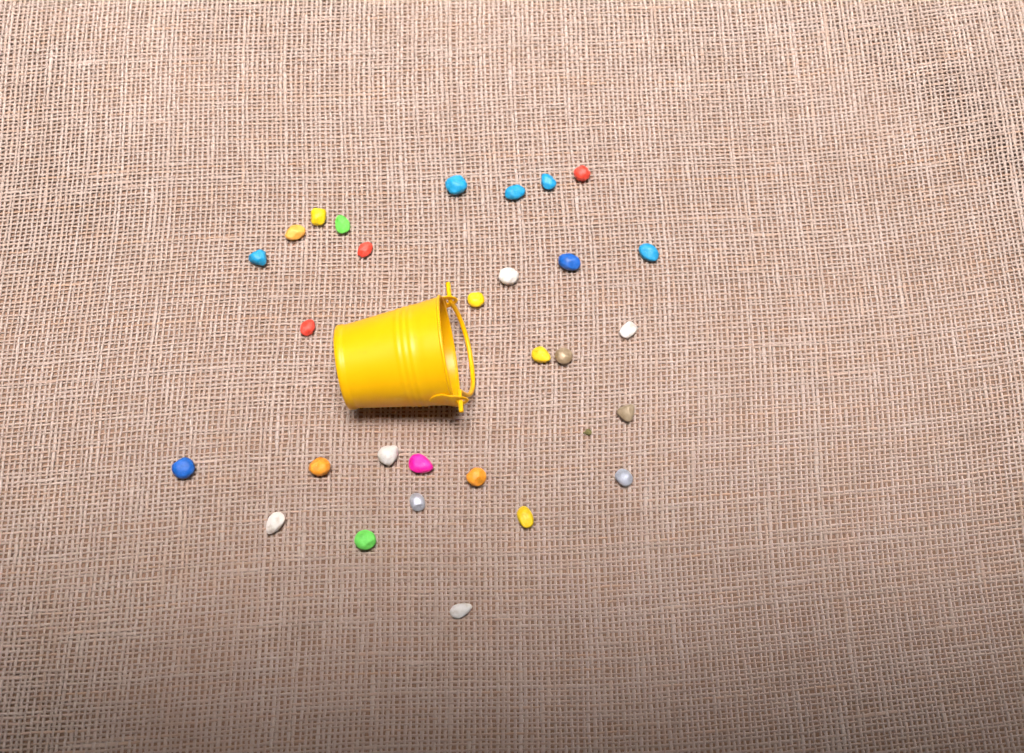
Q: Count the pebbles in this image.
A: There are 29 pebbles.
